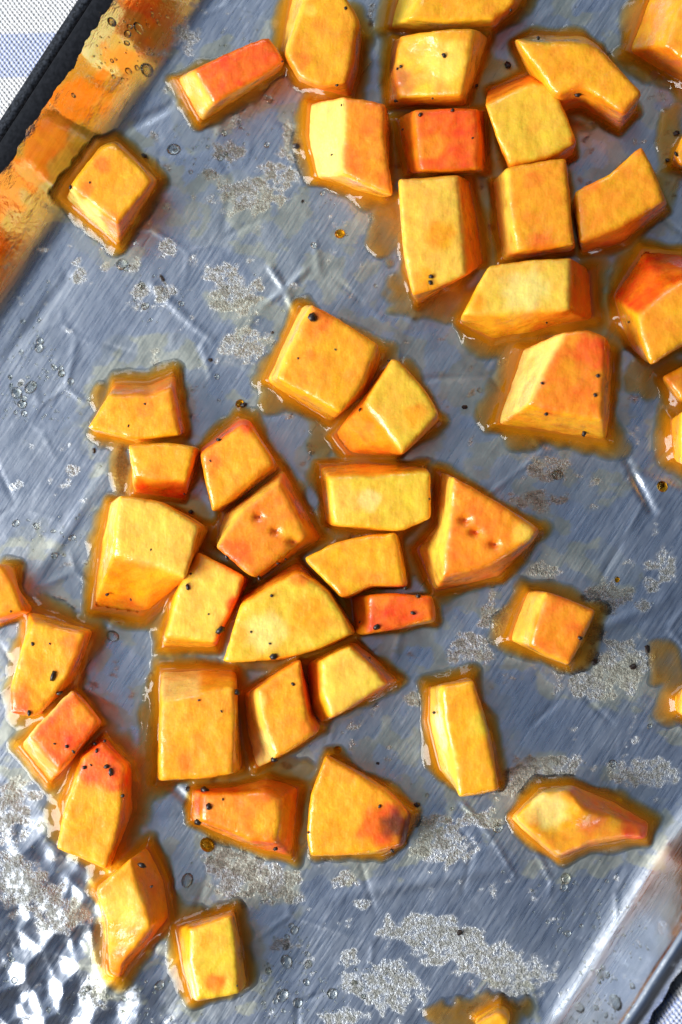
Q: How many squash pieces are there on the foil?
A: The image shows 48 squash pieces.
